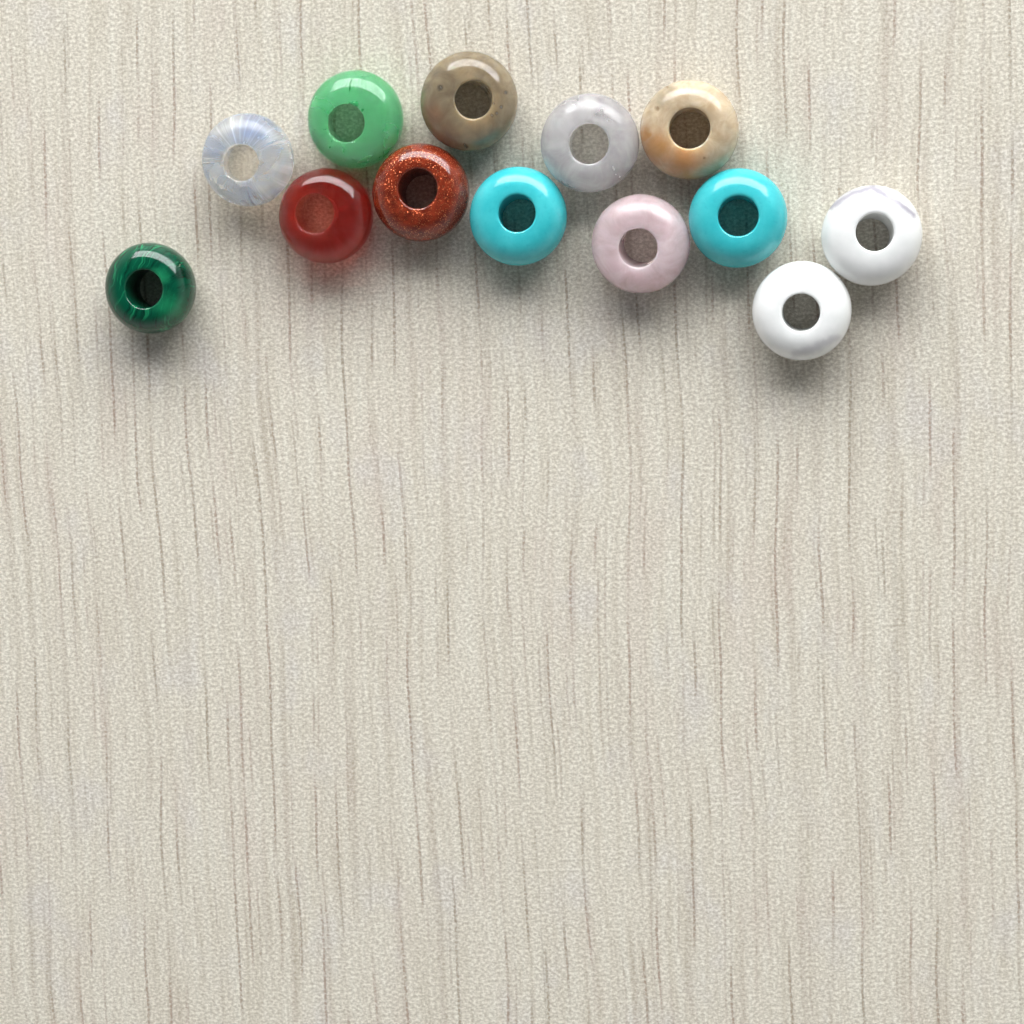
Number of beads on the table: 13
